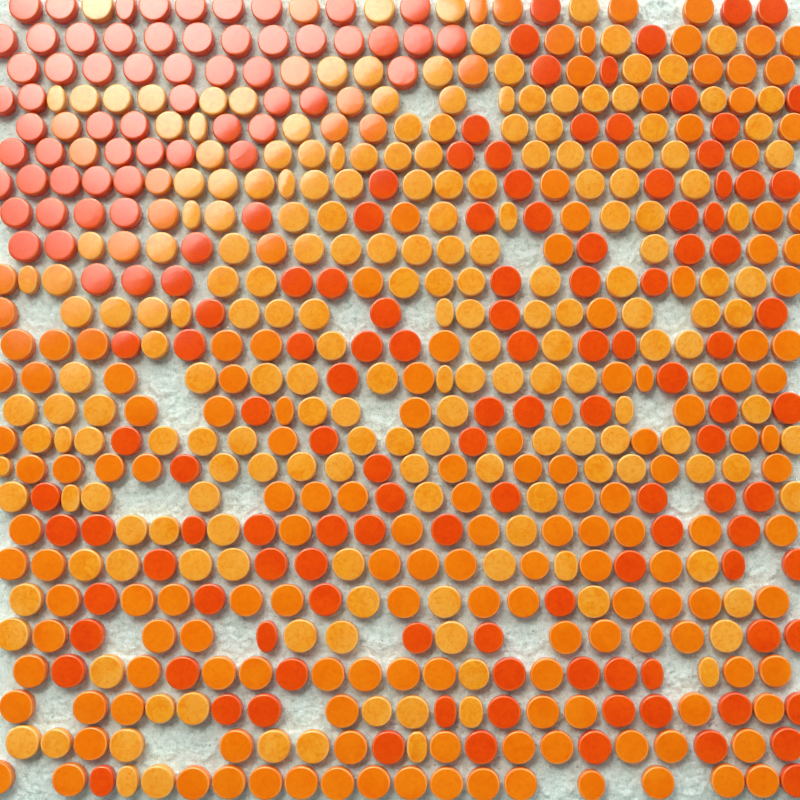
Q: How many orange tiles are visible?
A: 169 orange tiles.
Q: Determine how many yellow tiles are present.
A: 200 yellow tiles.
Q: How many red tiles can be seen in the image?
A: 177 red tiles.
